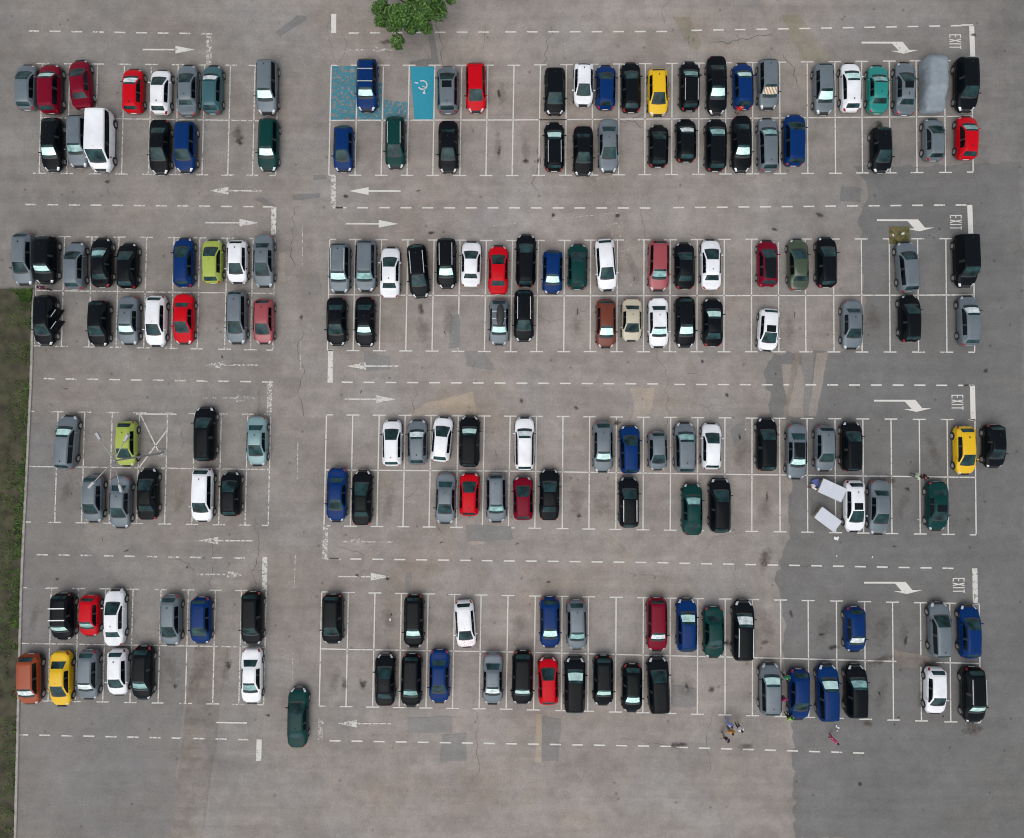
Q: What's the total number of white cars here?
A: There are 23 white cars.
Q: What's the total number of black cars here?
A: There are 58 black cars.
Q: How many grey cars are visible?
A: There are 40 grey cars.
